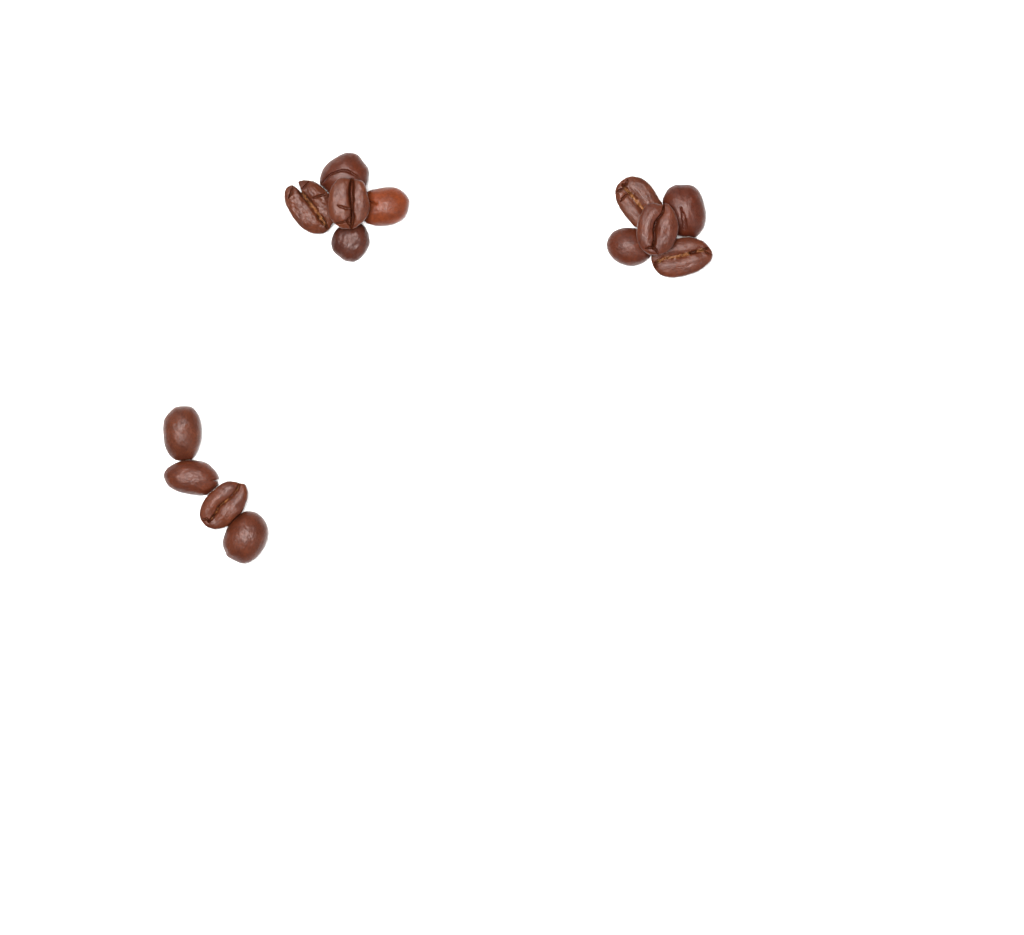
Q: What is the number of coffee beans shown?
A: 14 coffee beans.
